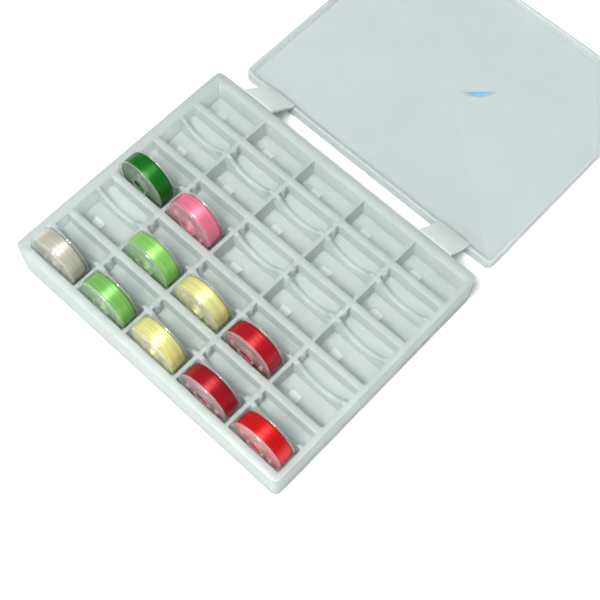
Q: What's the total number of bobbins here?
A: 10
